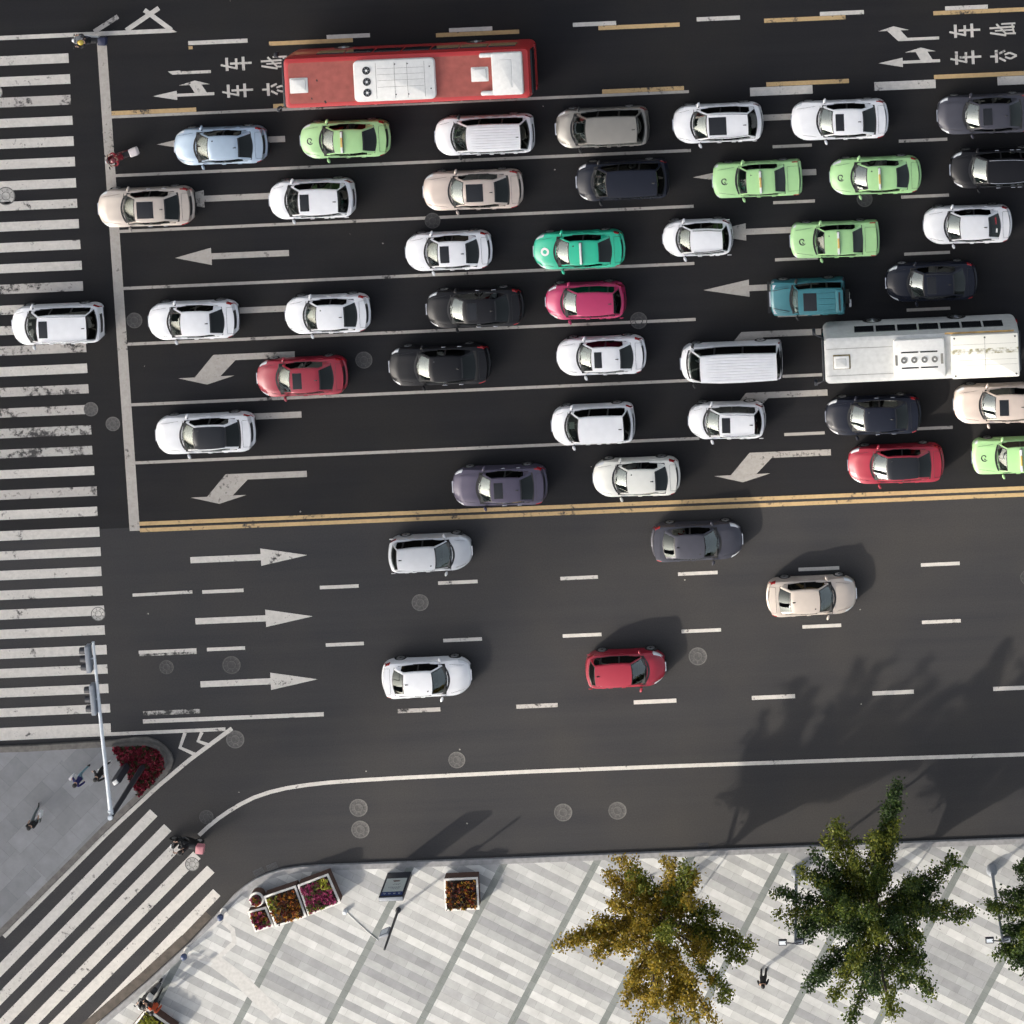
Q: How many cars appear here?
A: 44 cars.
